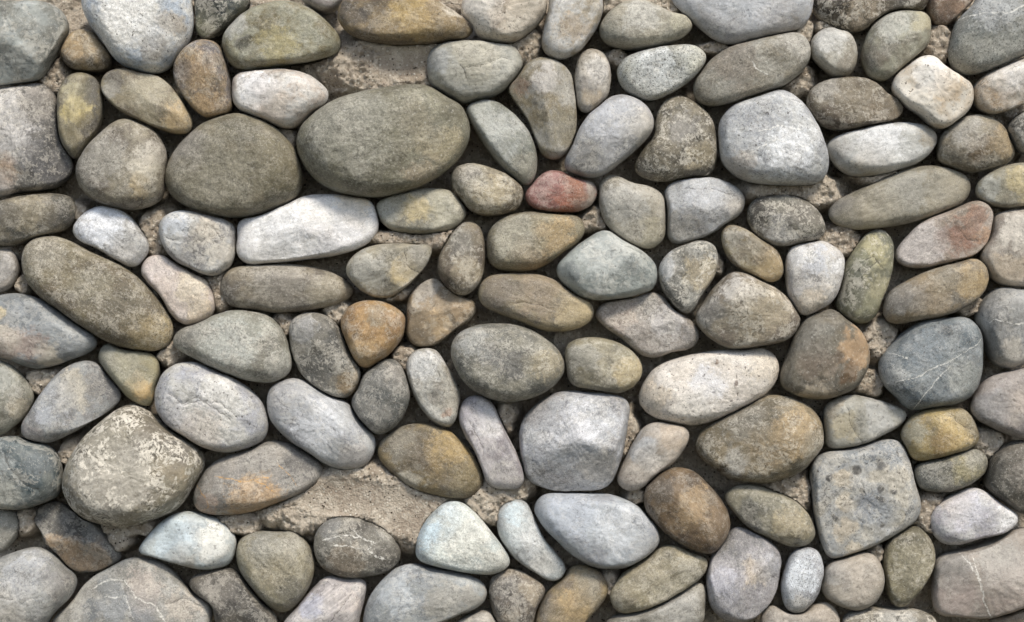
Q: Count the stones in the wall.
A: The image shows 130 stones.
